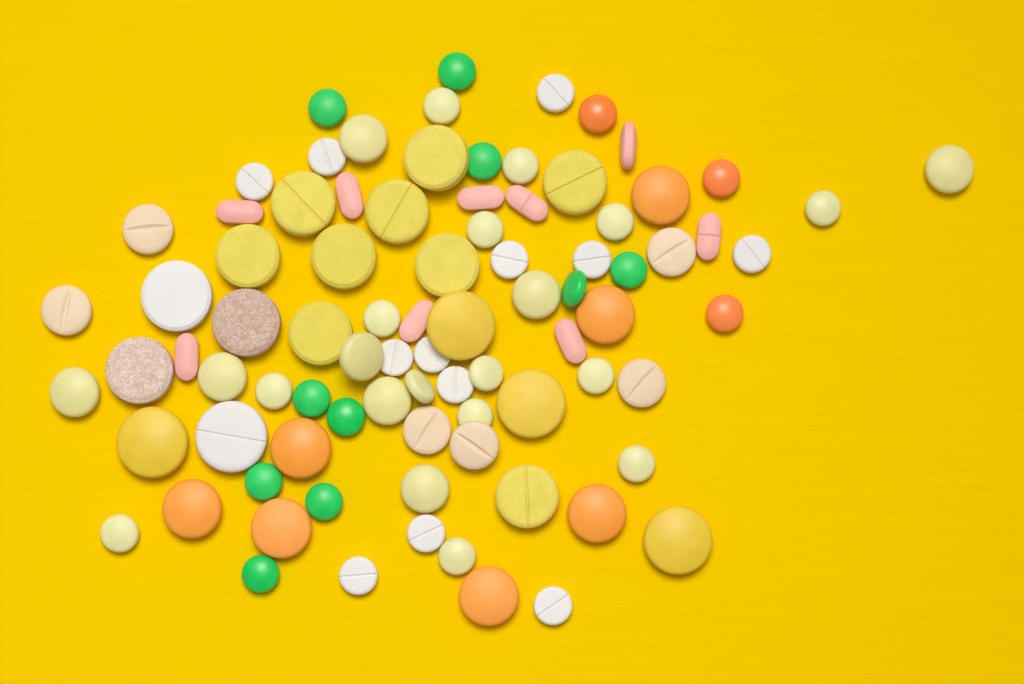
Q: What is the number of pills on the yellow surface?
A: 86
